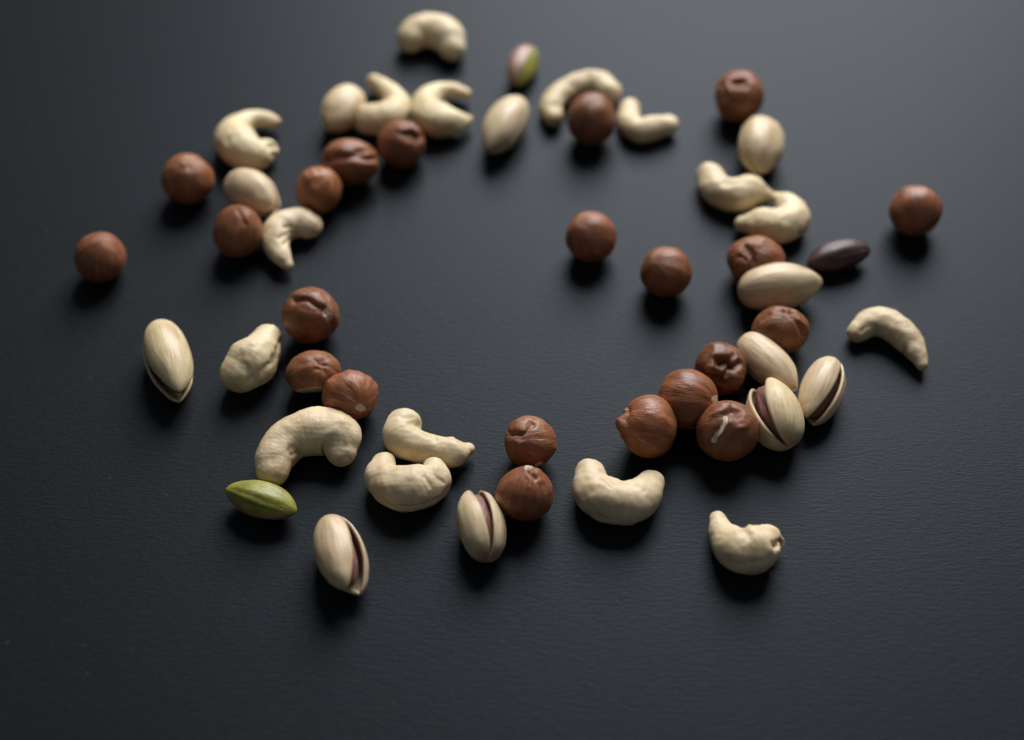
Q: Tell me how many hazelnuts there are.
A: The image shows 22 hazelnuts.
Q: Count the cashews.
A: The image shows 16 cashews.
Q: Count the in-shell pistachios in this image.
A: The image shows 11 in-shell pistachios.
